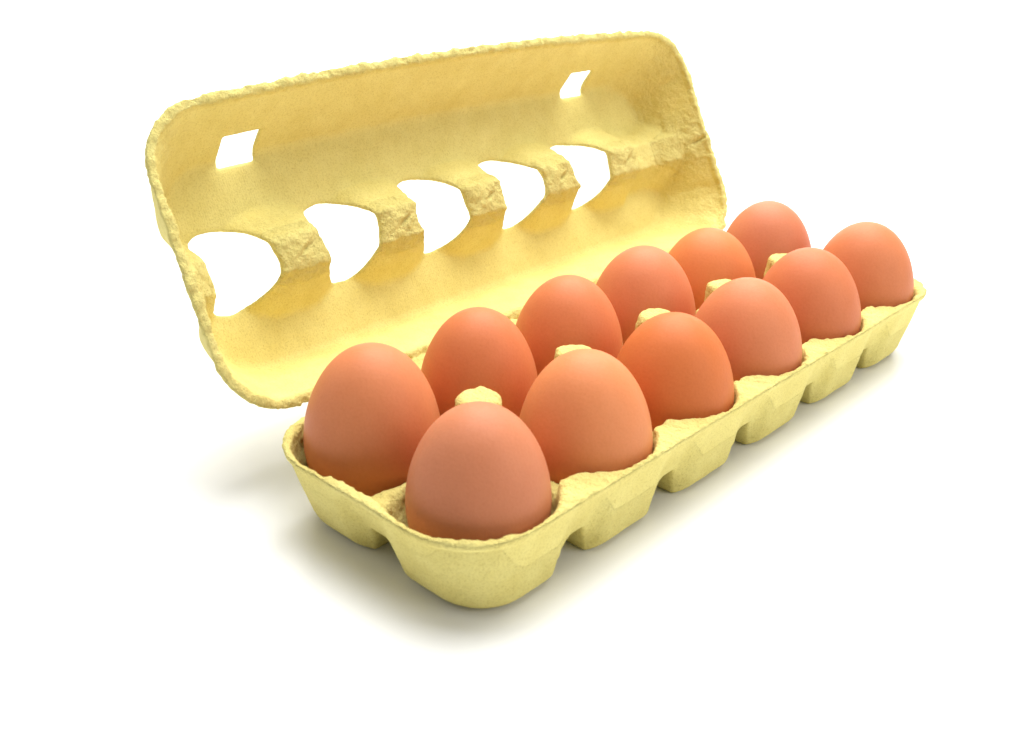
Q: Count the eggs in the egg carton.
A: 12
